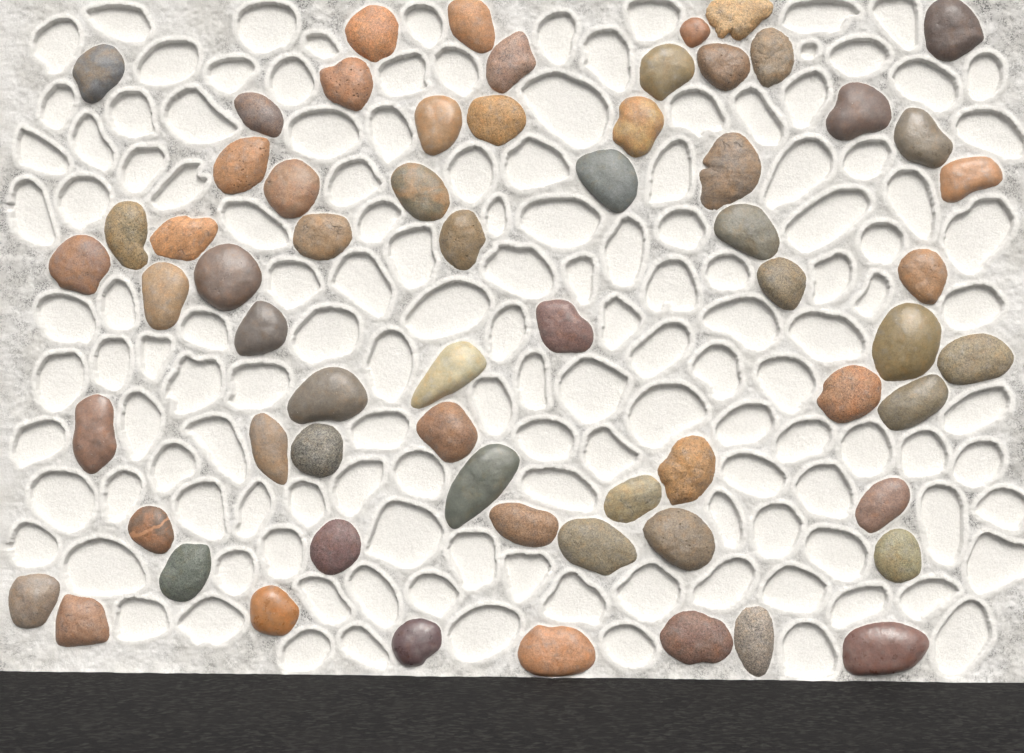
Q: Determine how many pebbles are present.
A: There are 64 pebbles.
